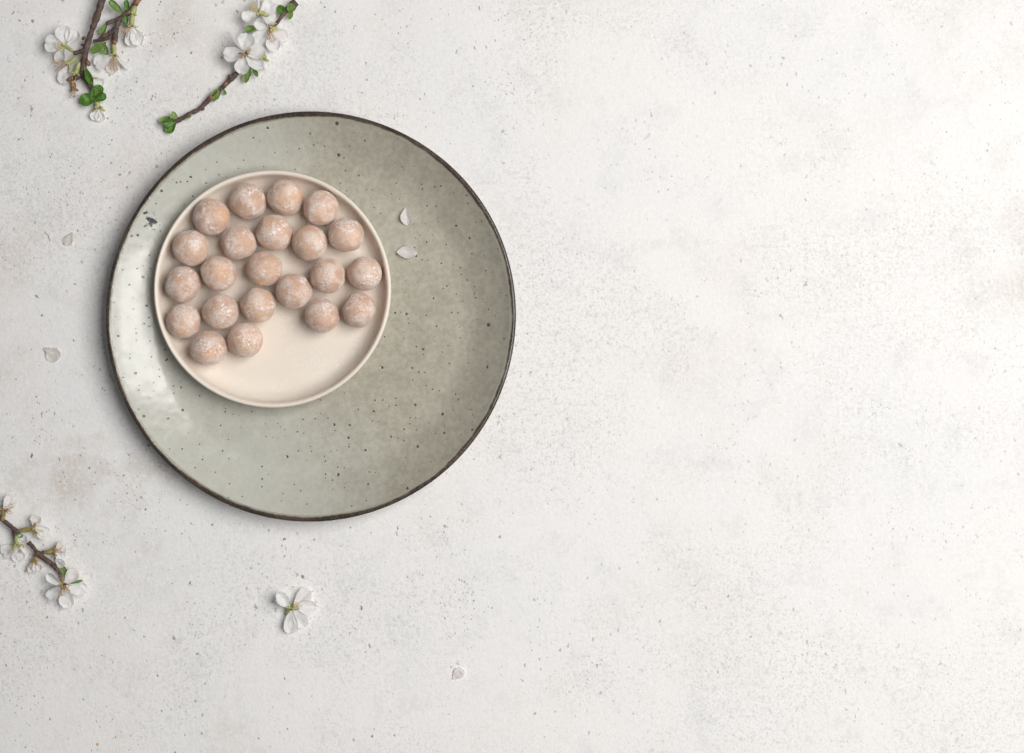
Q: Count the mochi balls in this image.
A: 22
